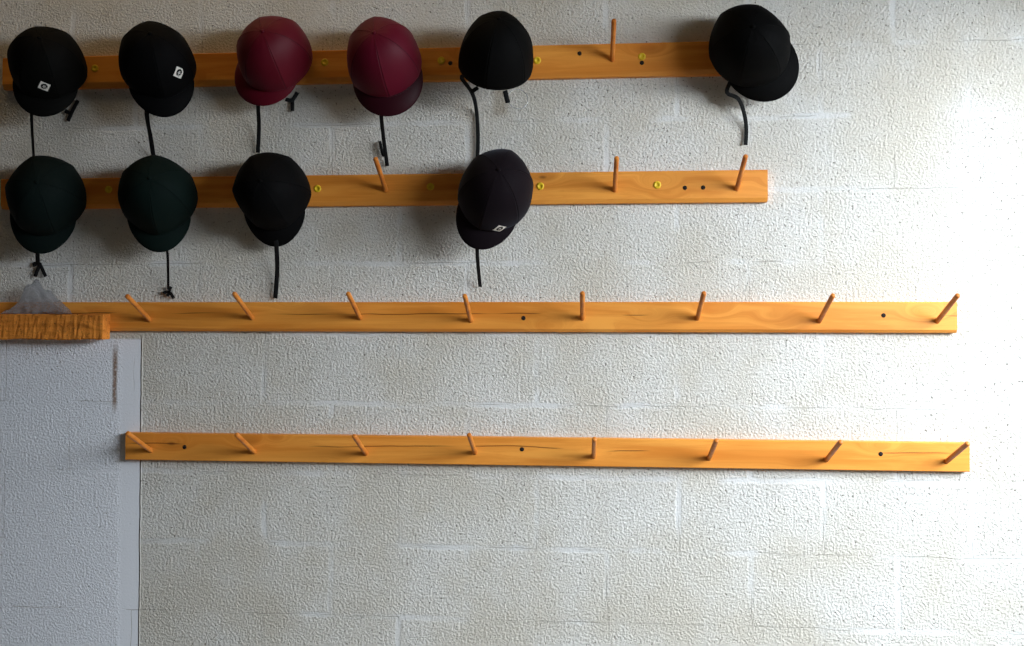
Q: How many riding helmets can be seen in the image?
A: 10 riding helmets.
